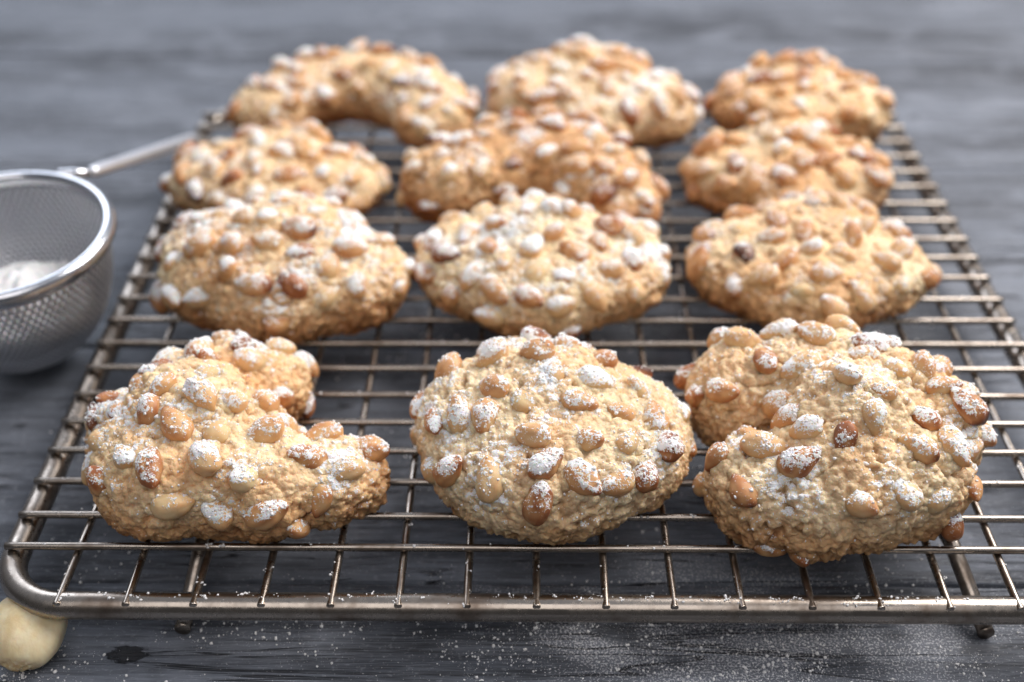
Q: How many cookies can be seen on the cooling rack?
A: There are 12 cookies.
